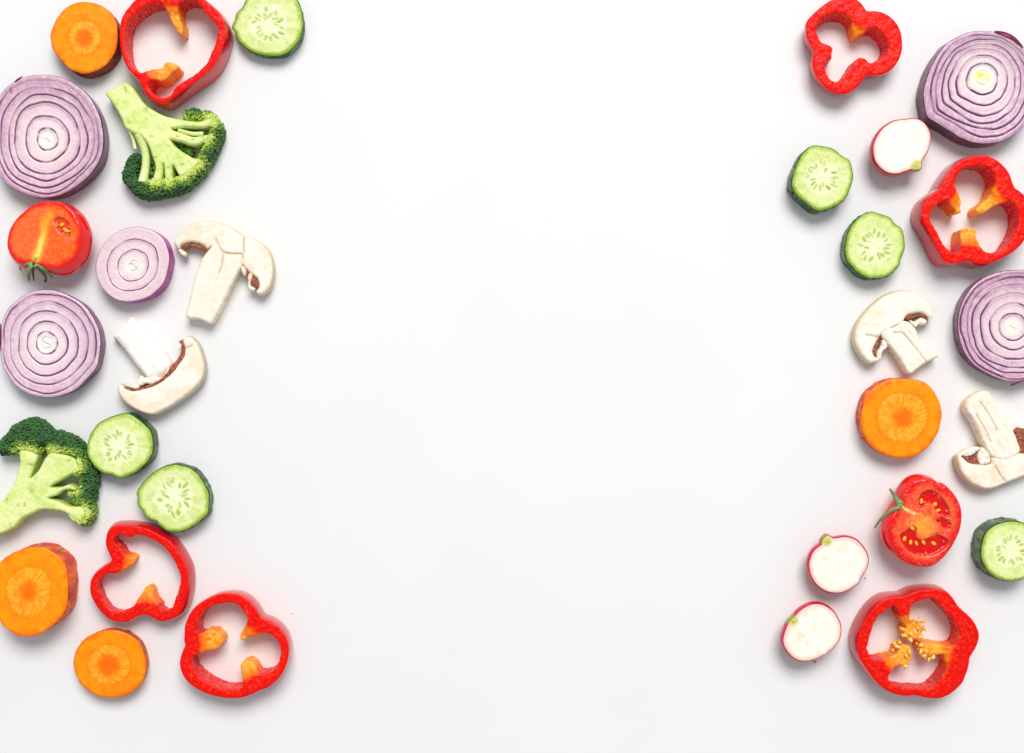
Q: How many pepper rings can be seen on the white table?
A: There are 6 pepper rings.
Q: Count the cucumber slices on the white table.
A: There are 6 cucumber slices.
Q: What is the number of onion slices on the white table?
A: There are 5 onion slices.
